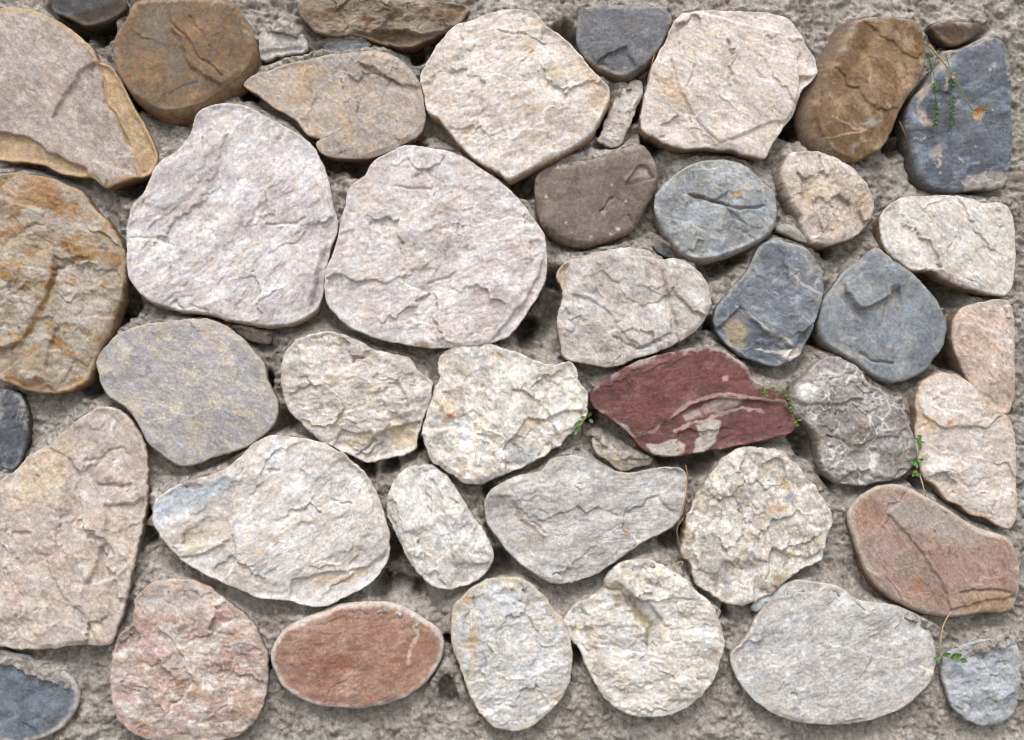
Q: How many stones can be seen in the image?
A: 50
